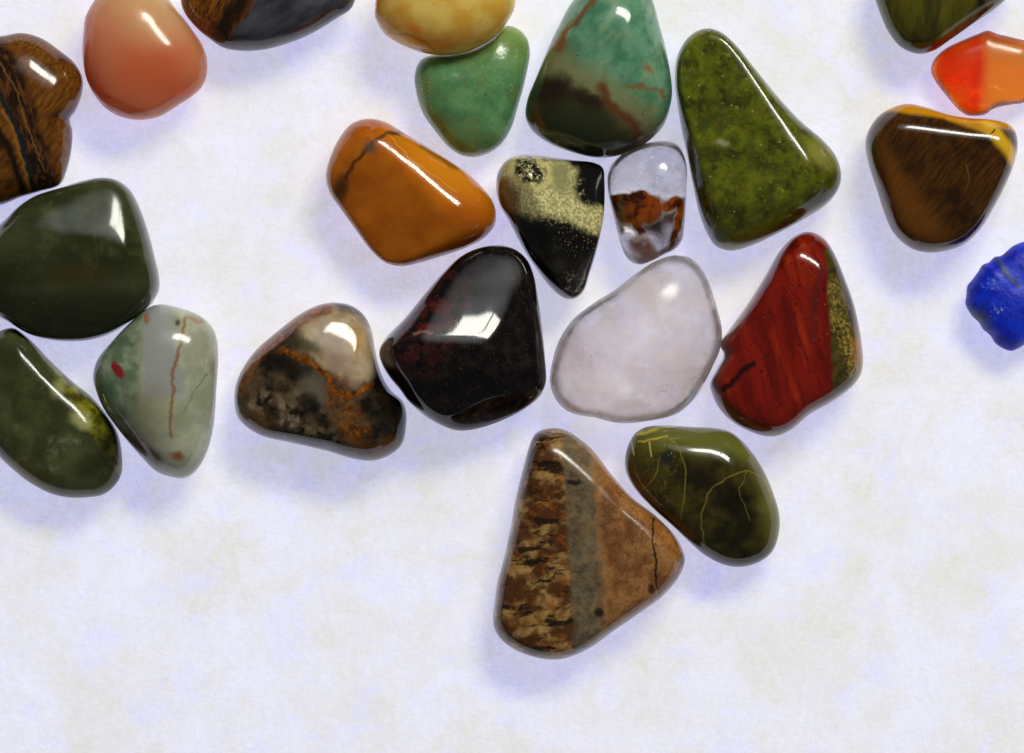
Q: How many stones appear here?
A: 23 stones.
